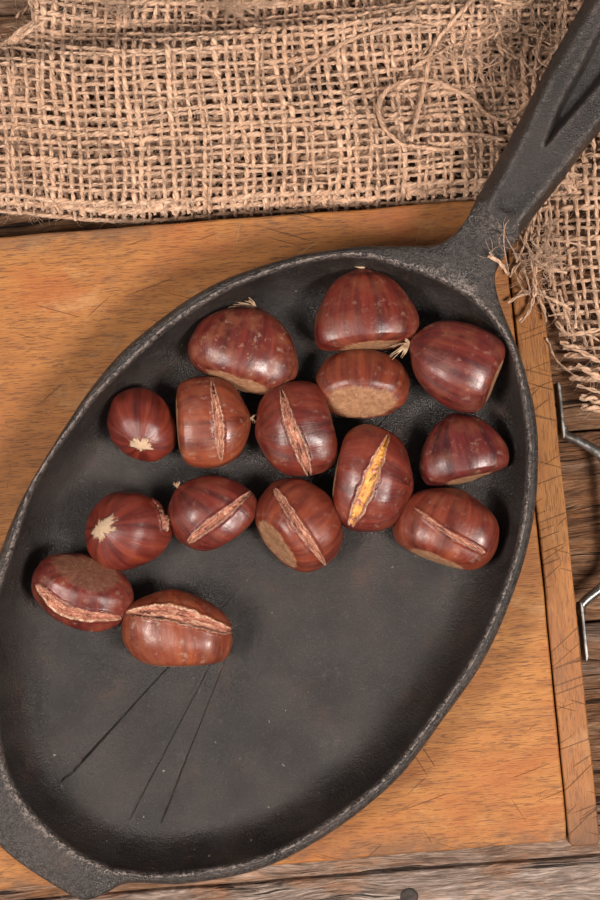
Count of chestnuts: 15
